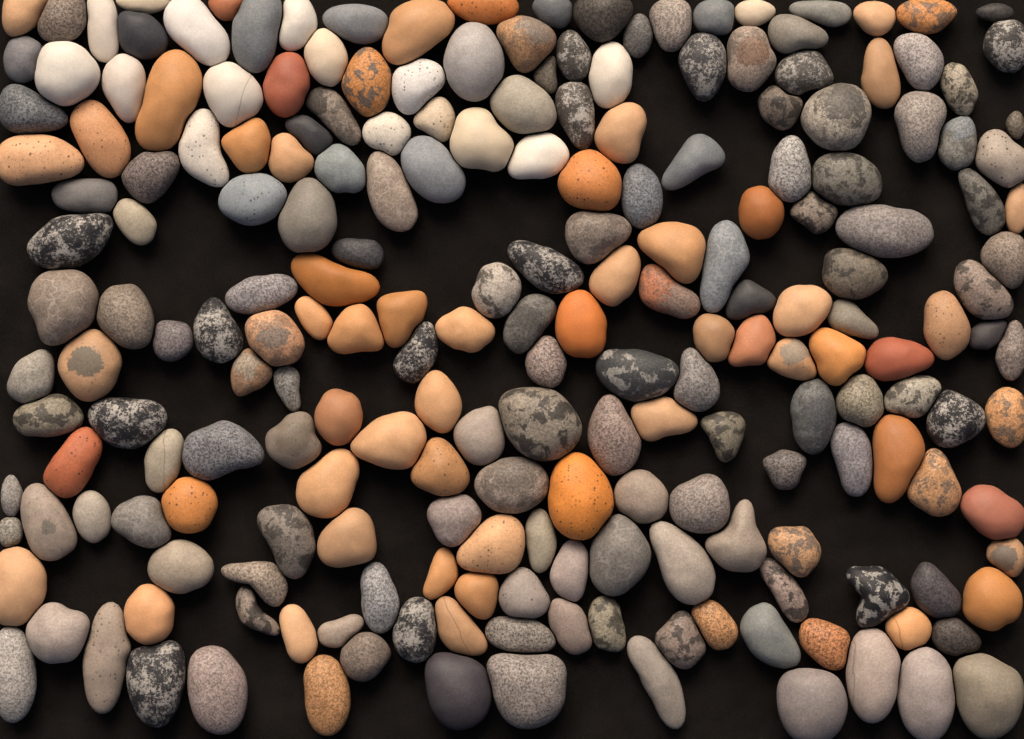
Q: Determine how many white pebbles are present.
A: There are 16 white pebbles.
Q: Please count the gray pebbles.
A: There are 107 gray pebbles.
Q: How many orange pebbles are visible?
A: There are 66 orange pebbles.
